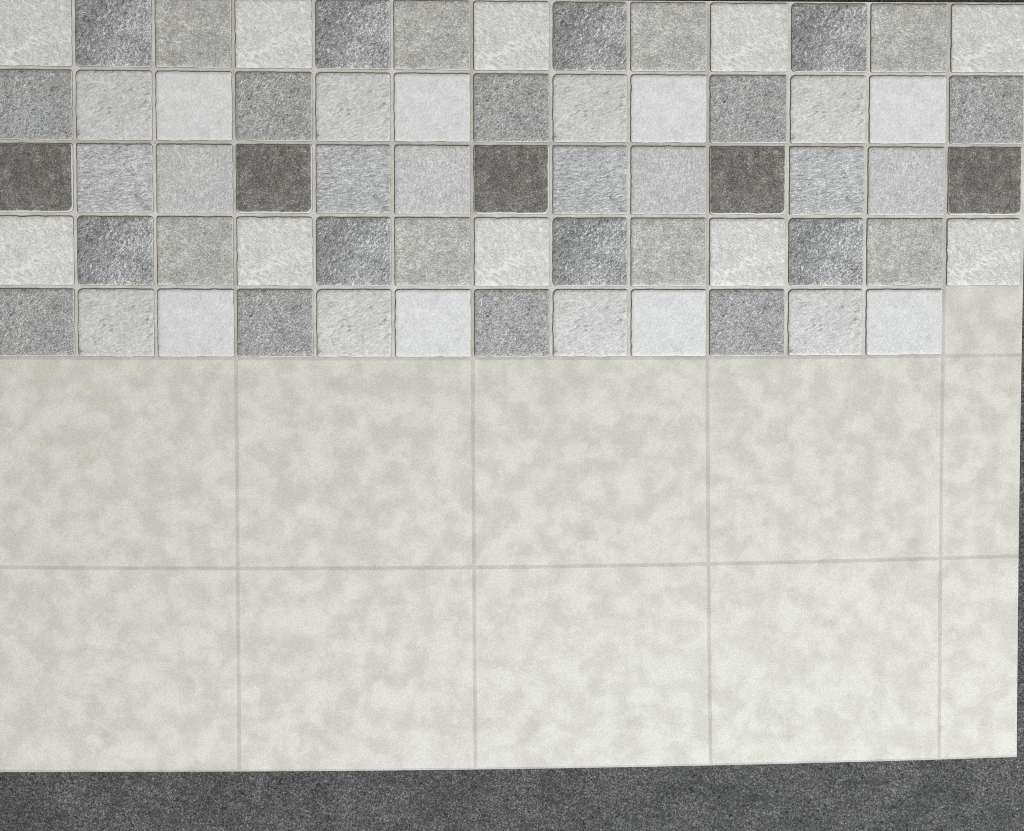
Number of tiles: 64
